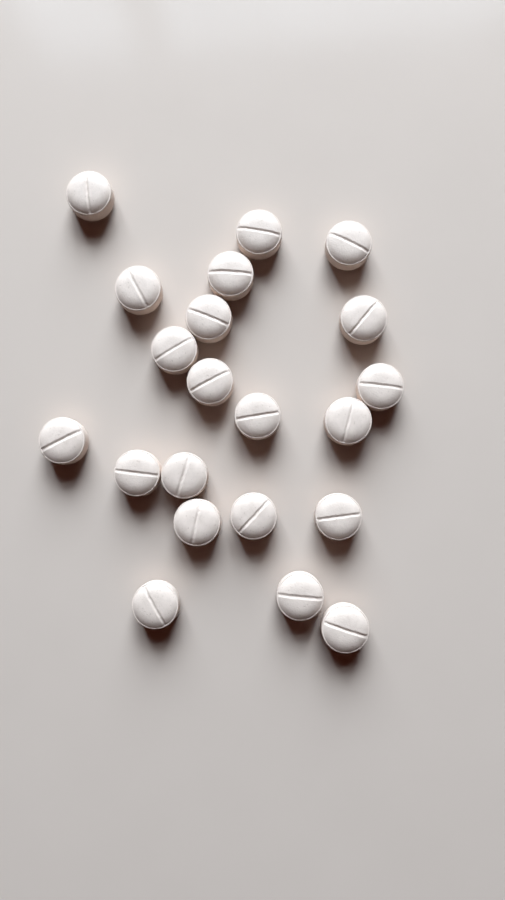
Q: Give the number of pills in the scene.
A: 21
